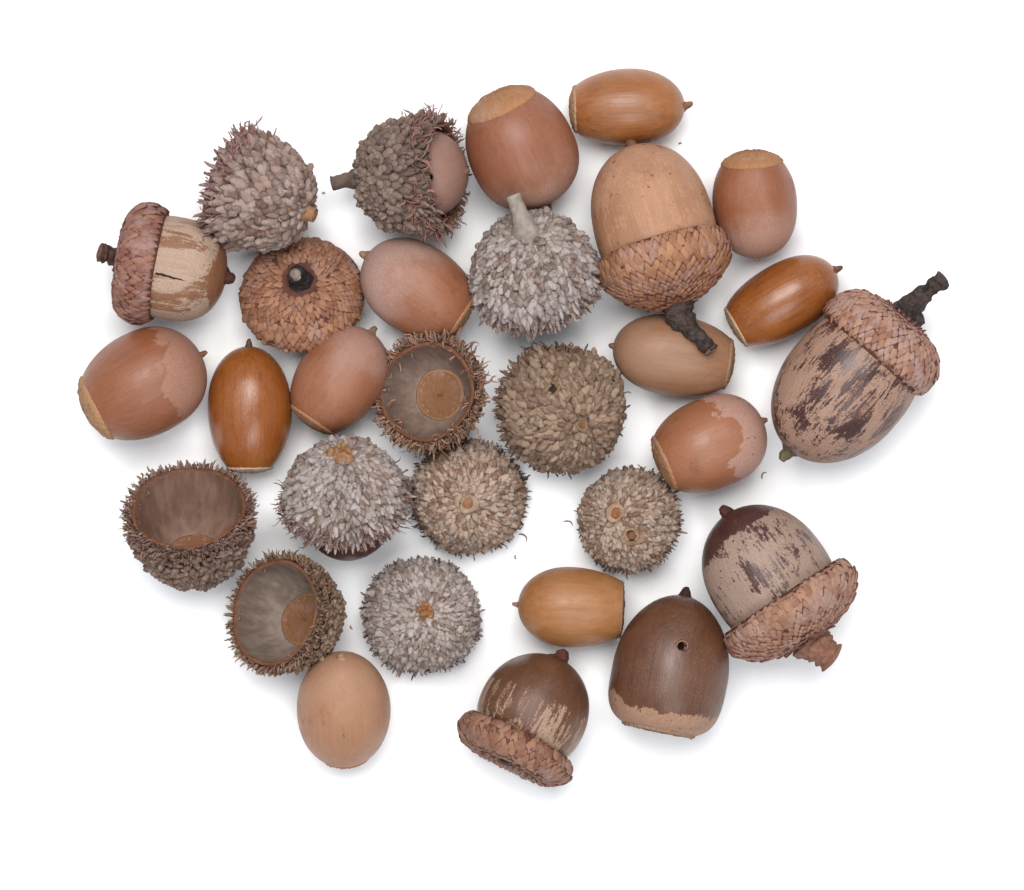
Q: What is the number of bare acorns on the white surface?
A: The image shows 13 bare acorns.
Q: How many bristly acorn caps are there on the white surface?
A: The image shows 11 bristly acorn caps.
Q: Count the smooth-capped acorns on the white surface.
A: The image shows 5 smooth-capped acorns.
